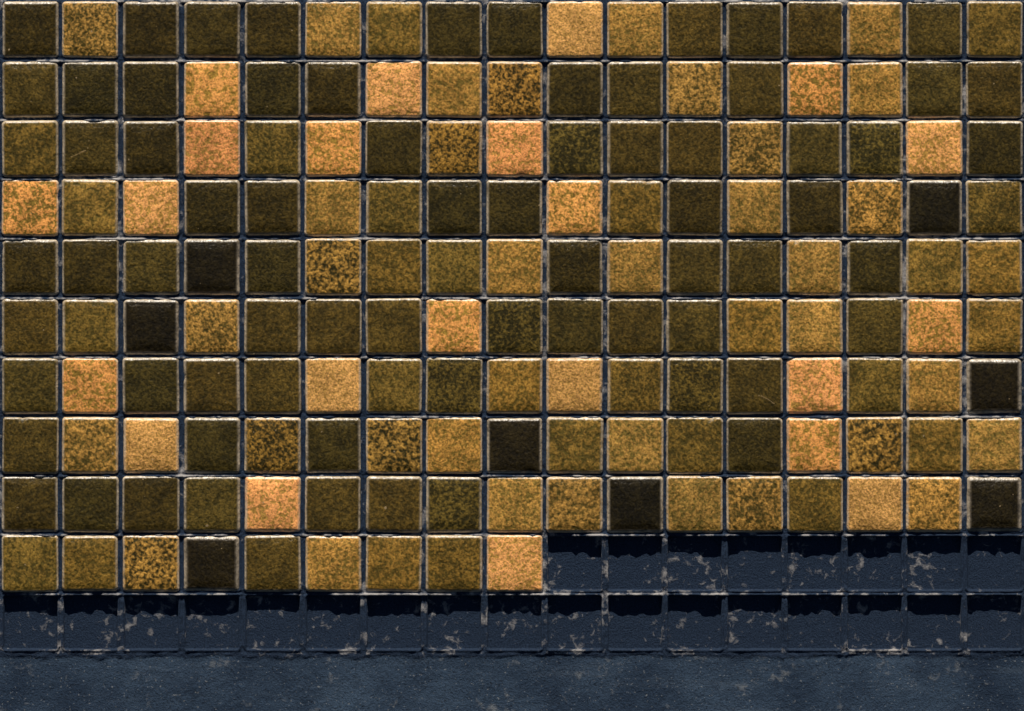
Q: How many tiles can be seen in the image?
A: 162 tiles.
